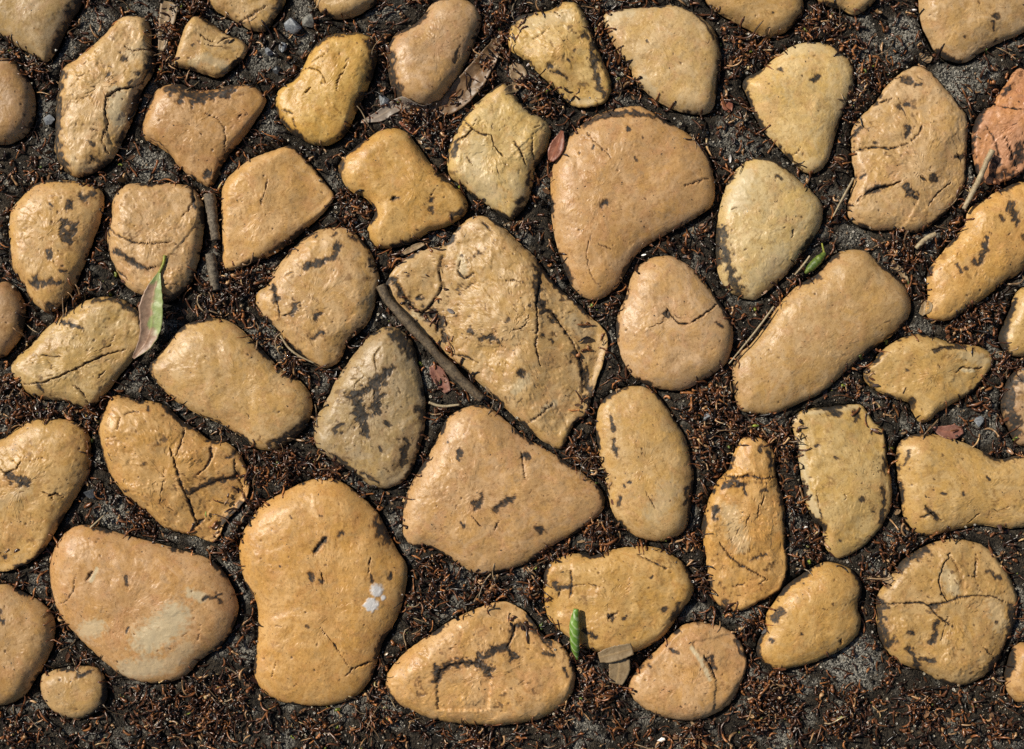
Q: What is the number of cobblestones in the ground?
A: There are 53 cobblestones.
